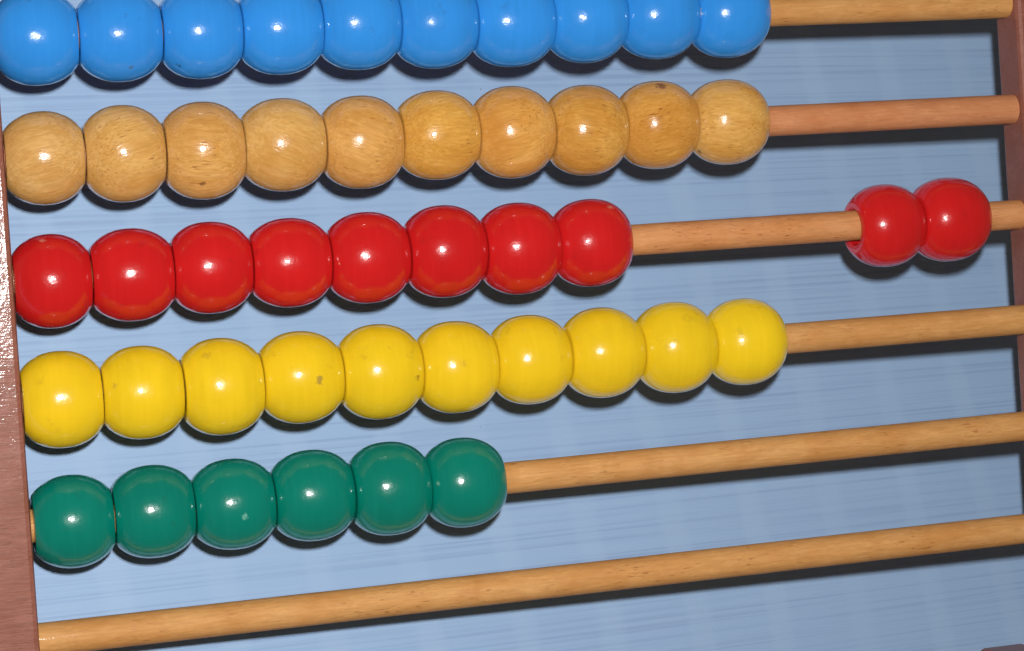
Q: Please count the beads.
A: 46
